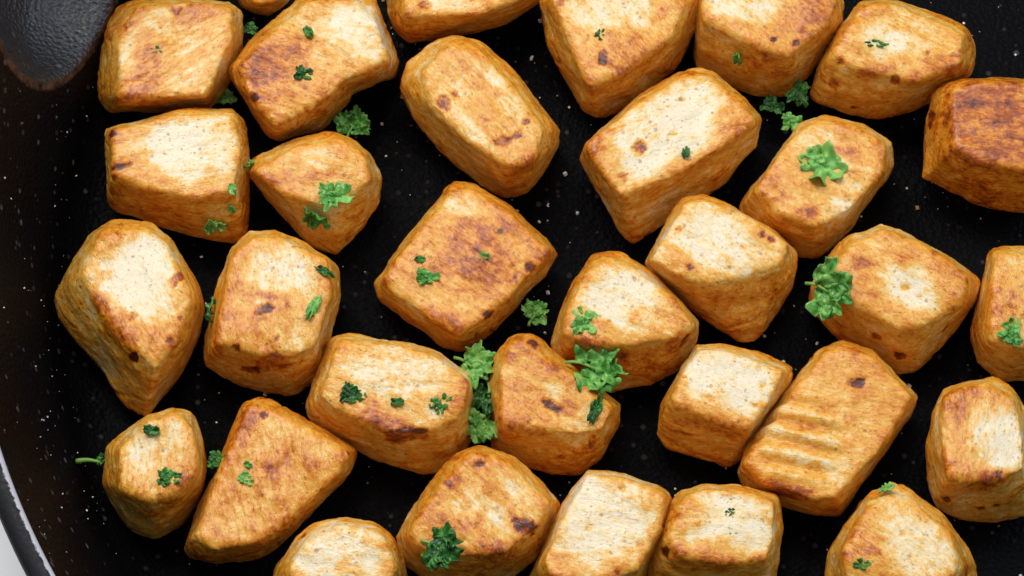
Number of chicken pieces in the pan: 32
